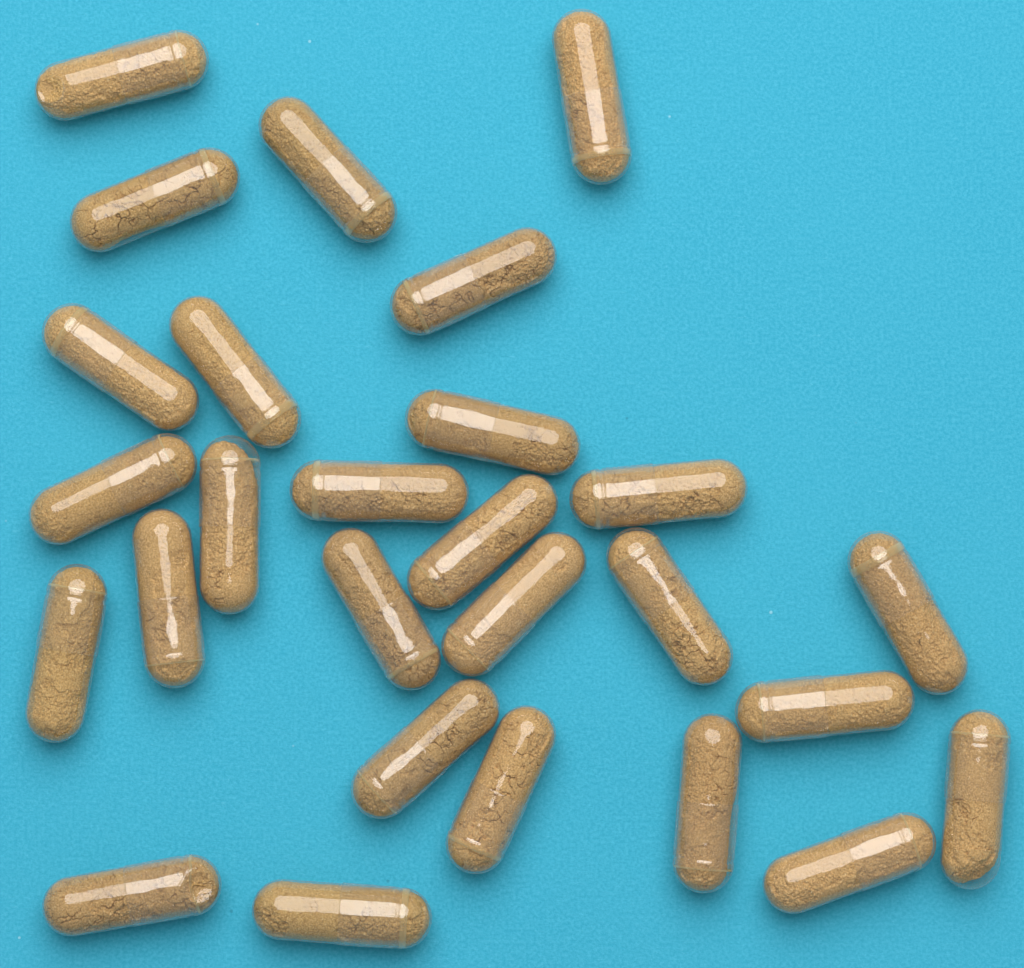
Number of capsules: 27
